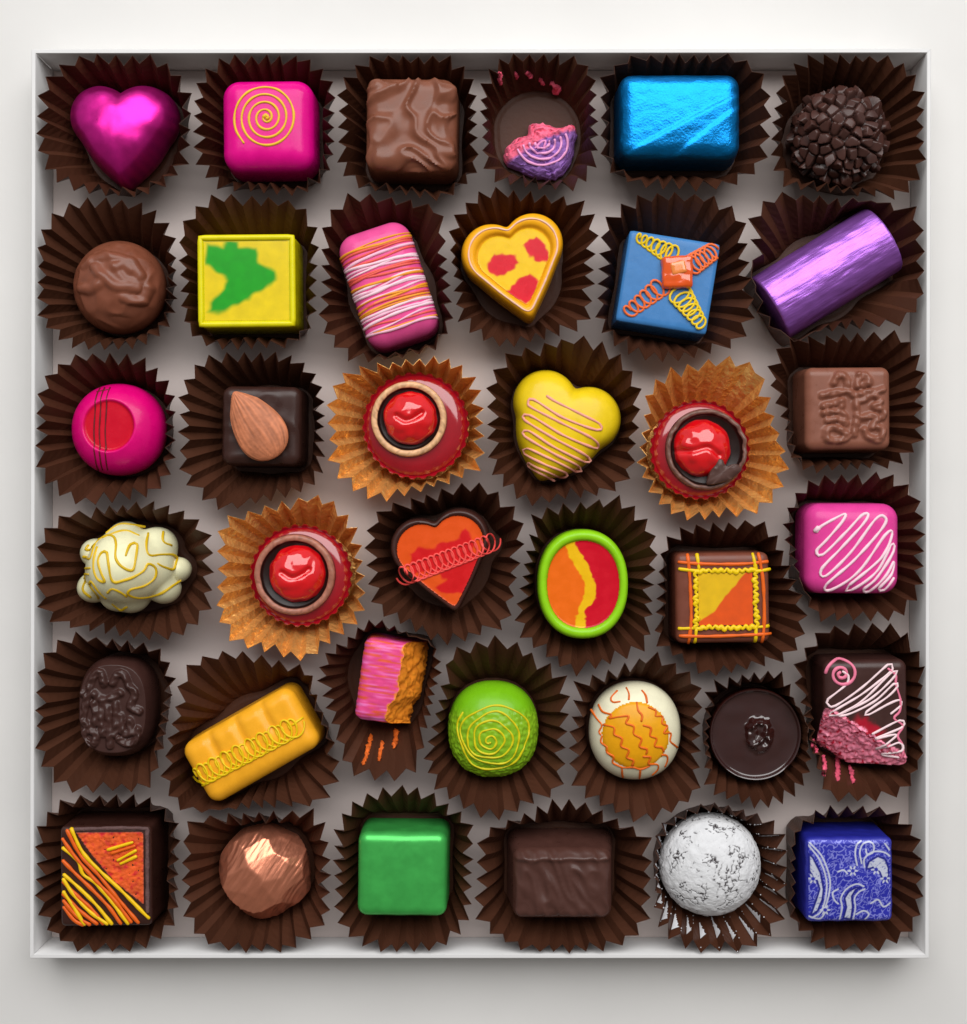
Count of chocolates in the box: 37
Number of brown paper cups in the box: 34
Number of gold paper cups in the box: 3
